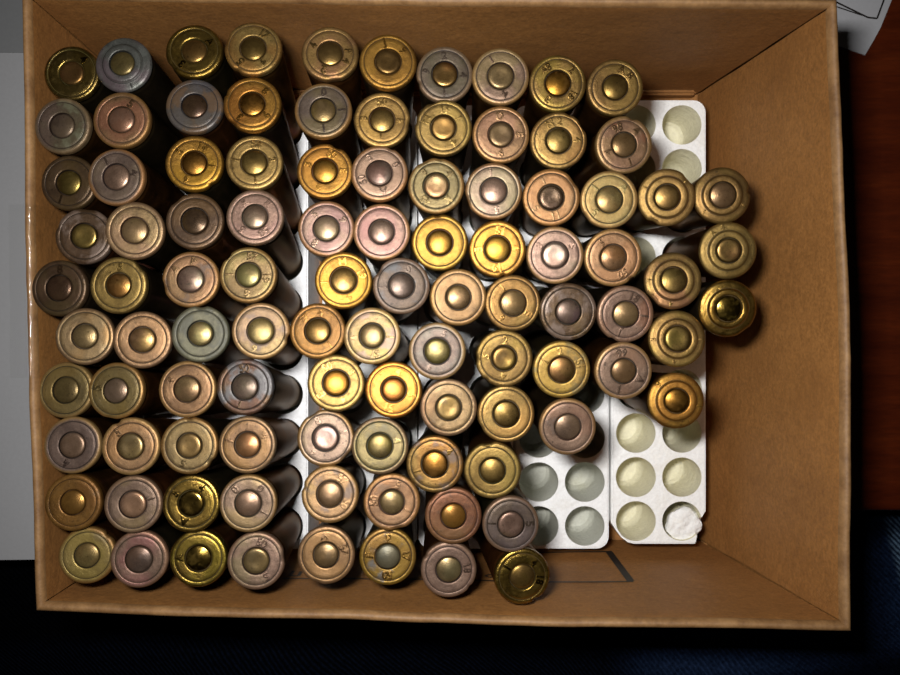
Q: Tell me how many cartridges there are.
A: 100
